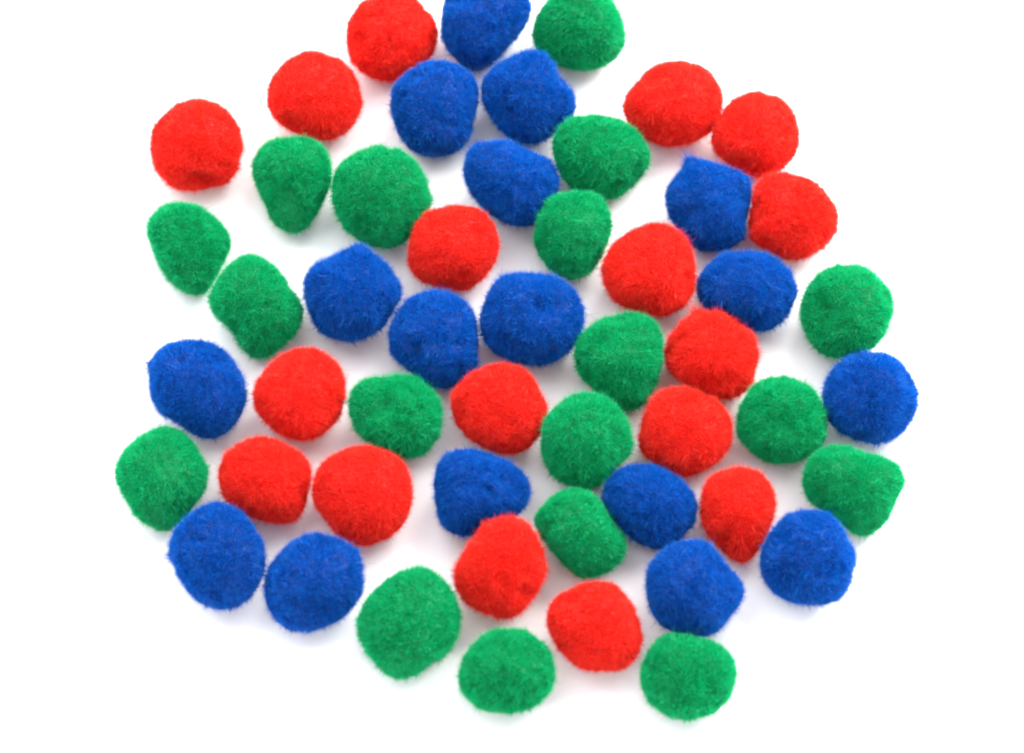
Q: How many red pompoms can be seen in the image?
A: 17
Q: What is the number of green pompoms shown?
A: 18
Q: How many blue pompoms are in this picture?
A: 17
